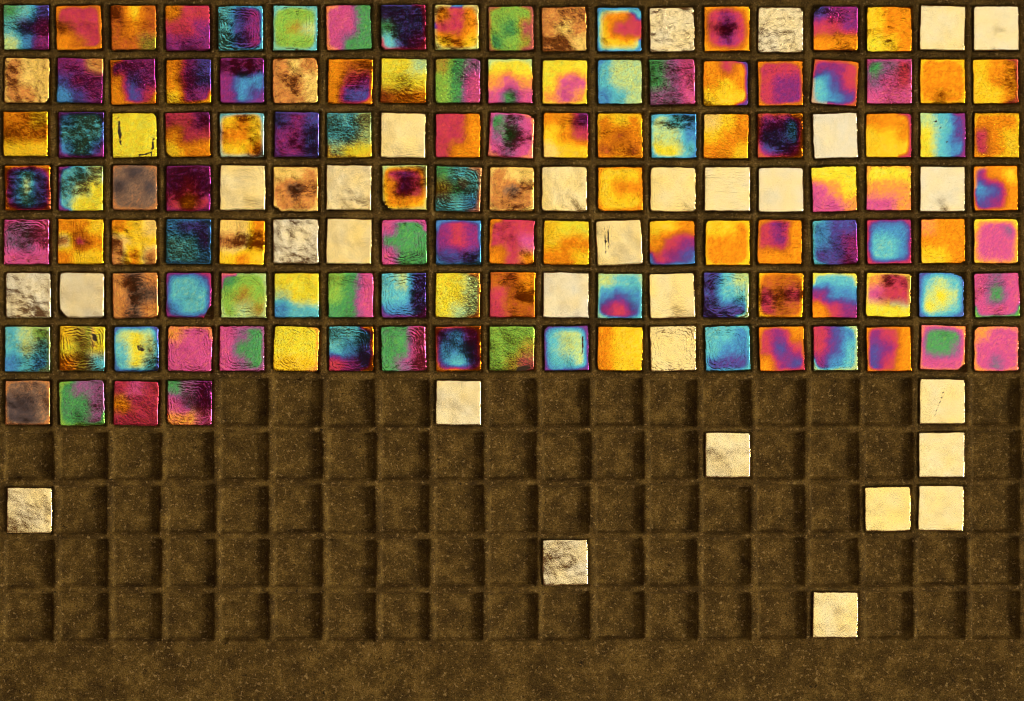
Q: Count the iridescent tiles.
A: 116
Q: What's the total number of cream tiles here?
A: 30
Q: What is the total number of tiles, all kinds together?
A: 146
